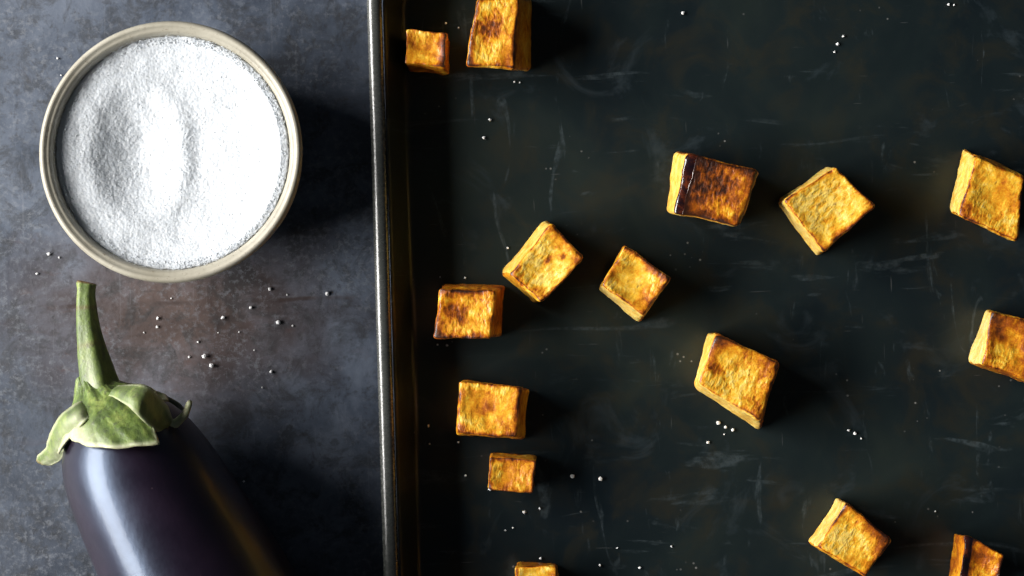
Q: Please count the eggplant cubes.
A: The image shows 15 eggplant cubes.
